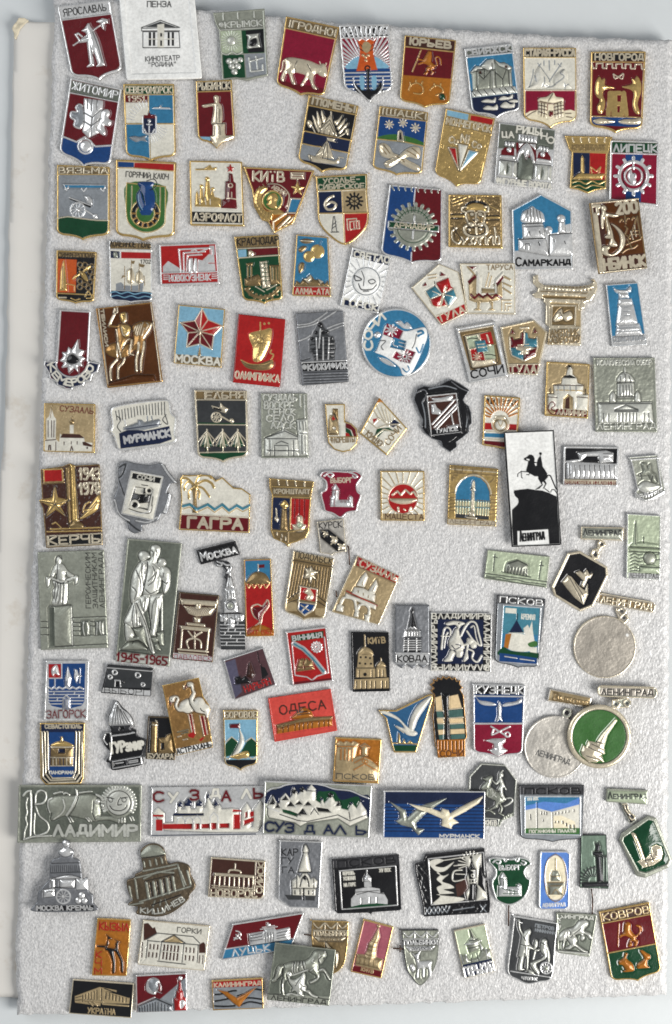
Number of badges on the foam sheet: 127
